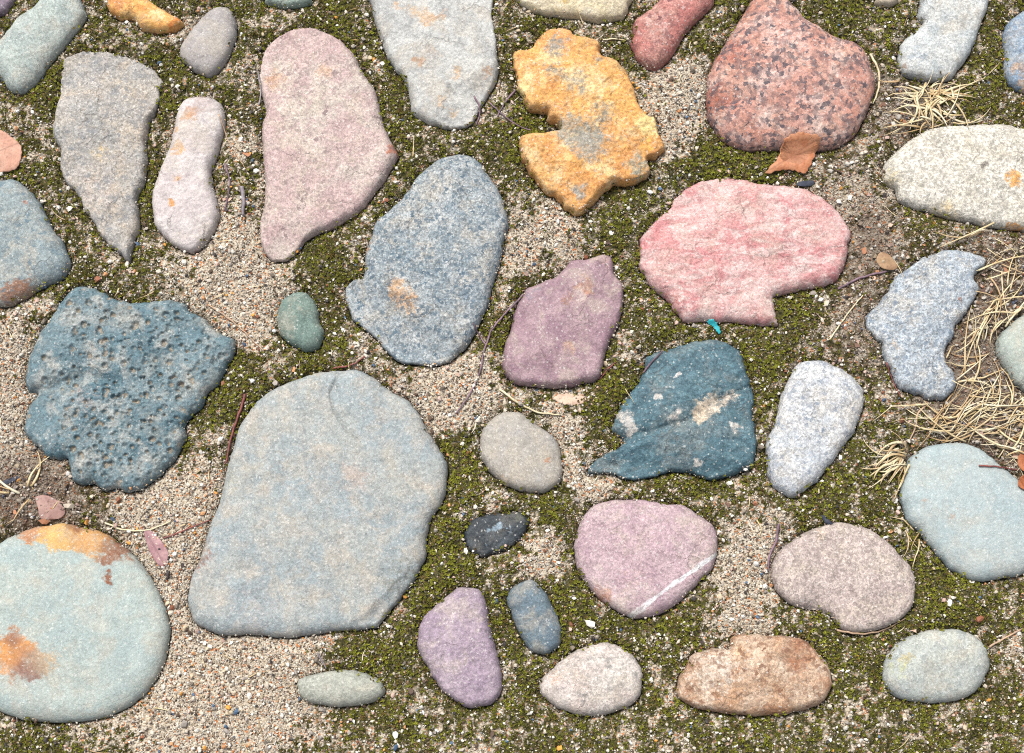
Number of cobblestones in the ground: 40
